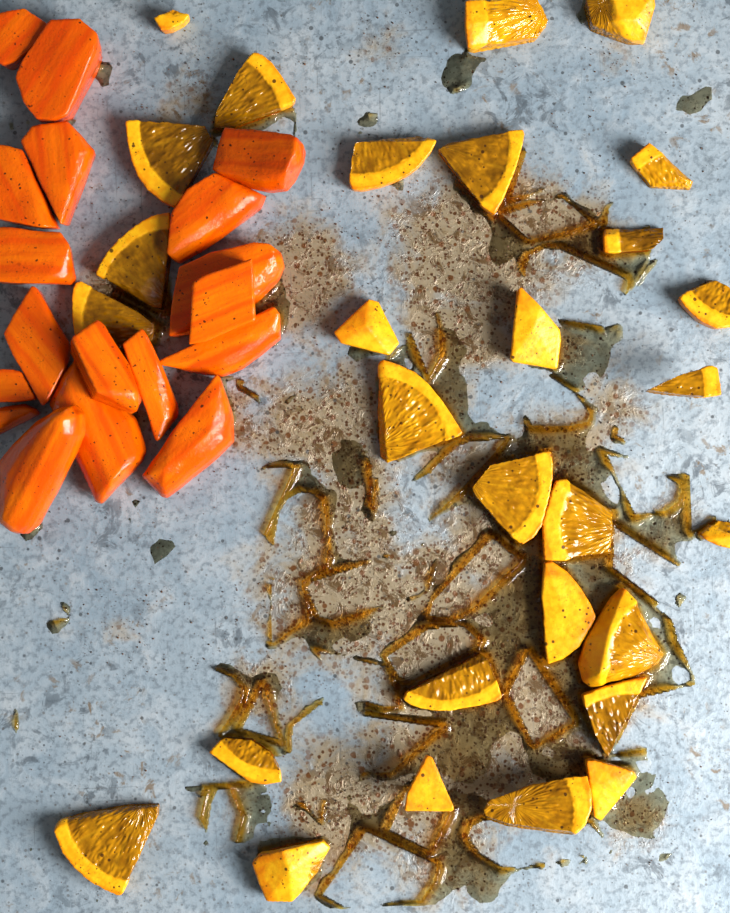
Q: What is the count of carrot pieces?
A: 18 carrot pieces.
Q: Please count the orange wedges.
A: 29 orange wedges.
